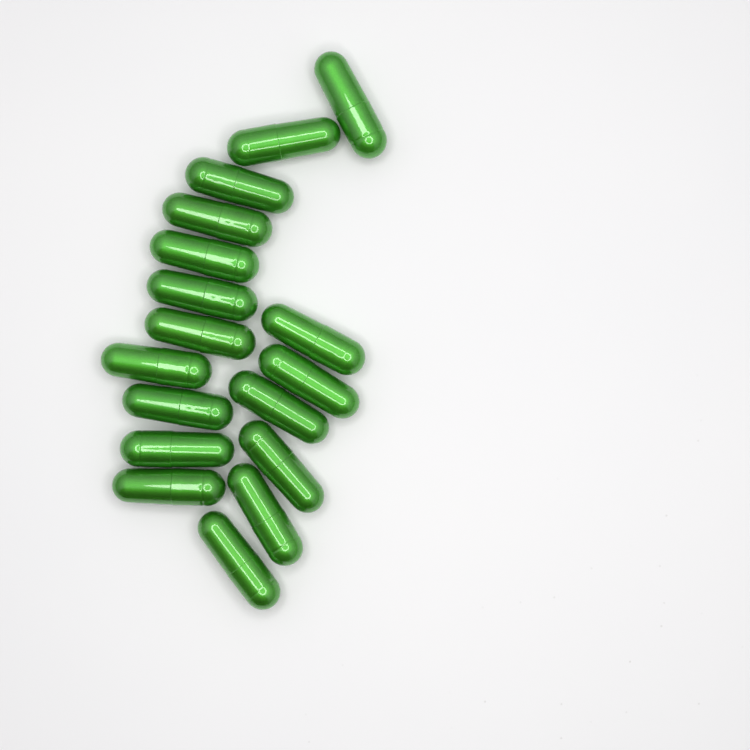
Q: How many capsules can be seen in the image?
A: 17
